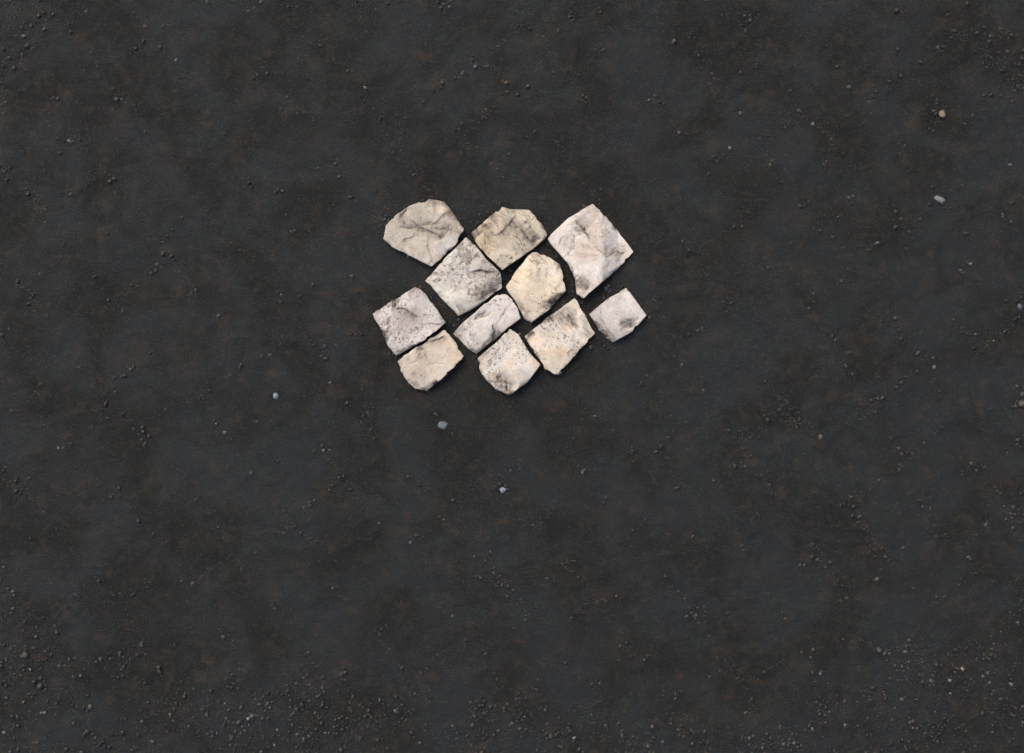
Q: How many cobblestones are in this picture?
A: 11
